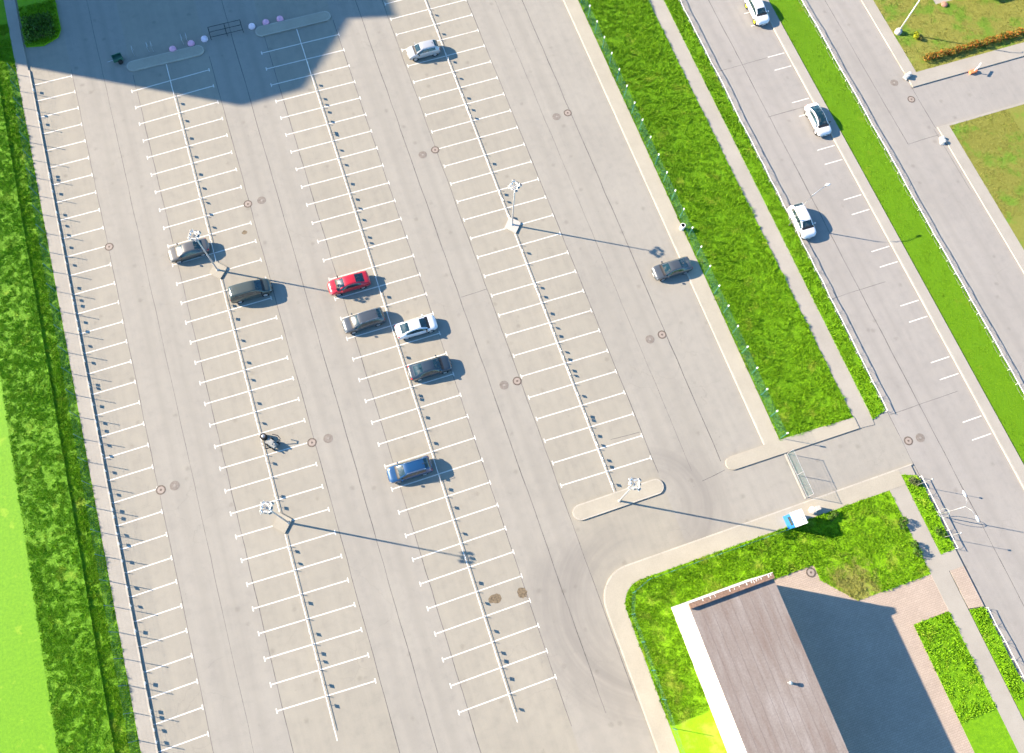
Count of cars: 12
